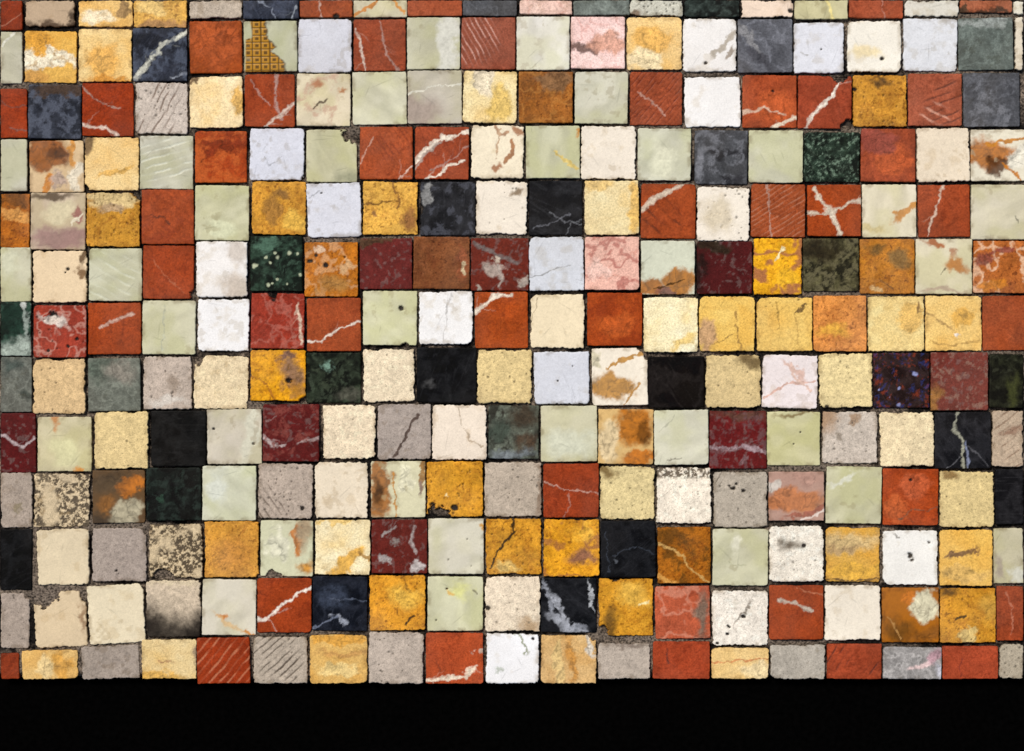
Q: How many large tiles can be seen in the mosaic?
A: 200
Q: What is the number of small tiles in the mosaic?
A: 49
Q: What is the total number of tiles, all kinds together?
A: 249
